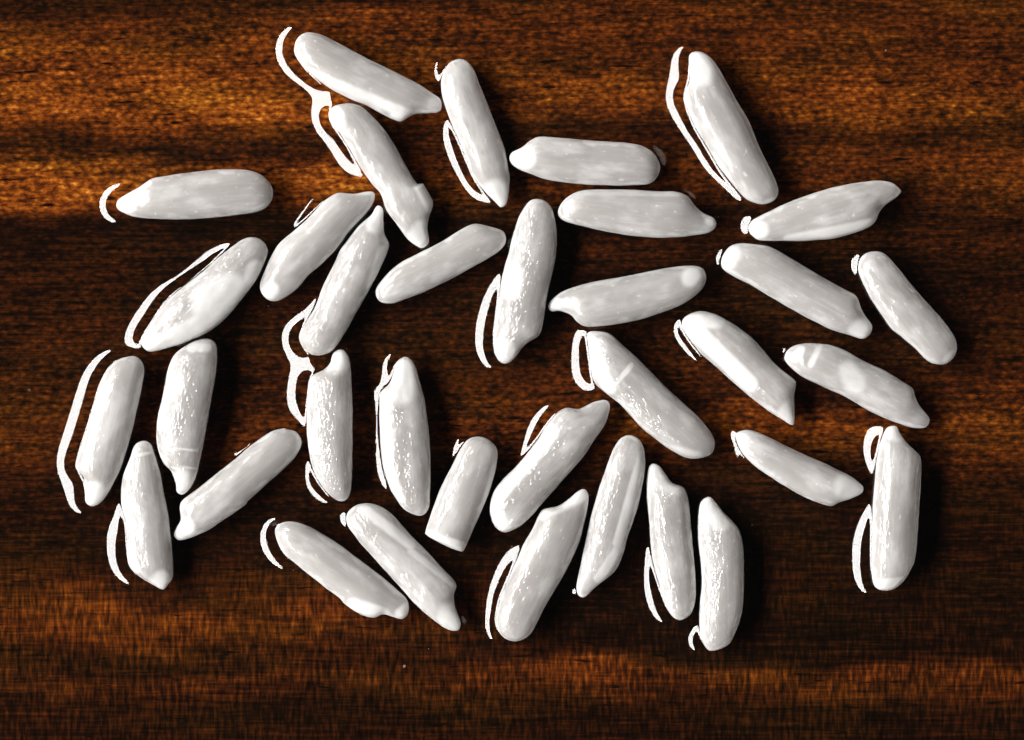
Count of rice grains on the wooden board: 35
